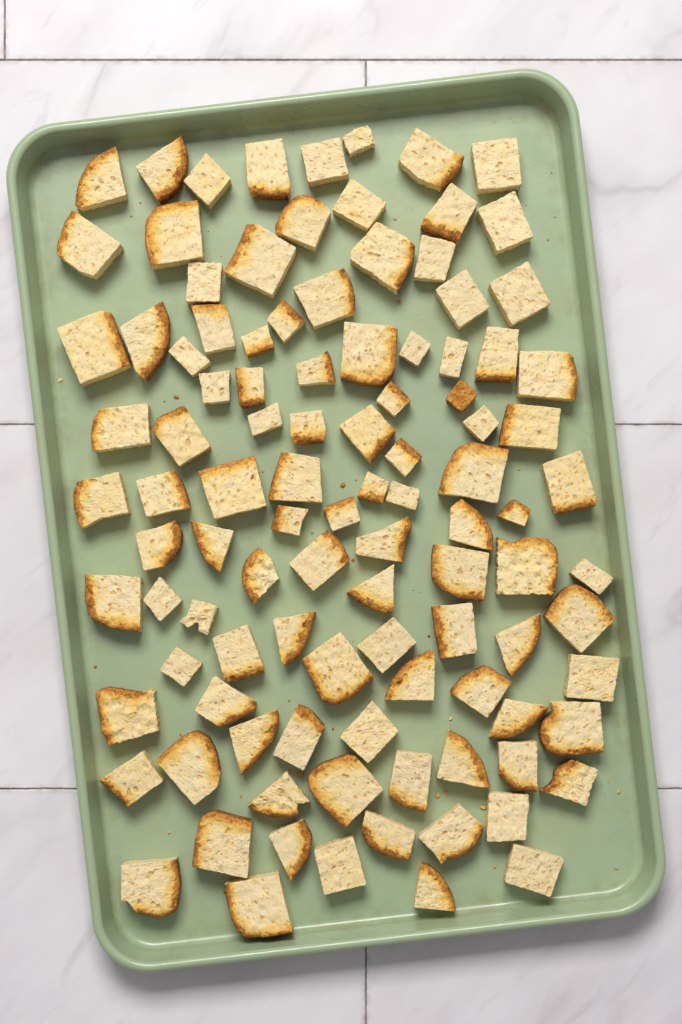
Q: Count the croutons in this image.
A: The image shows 105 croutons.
